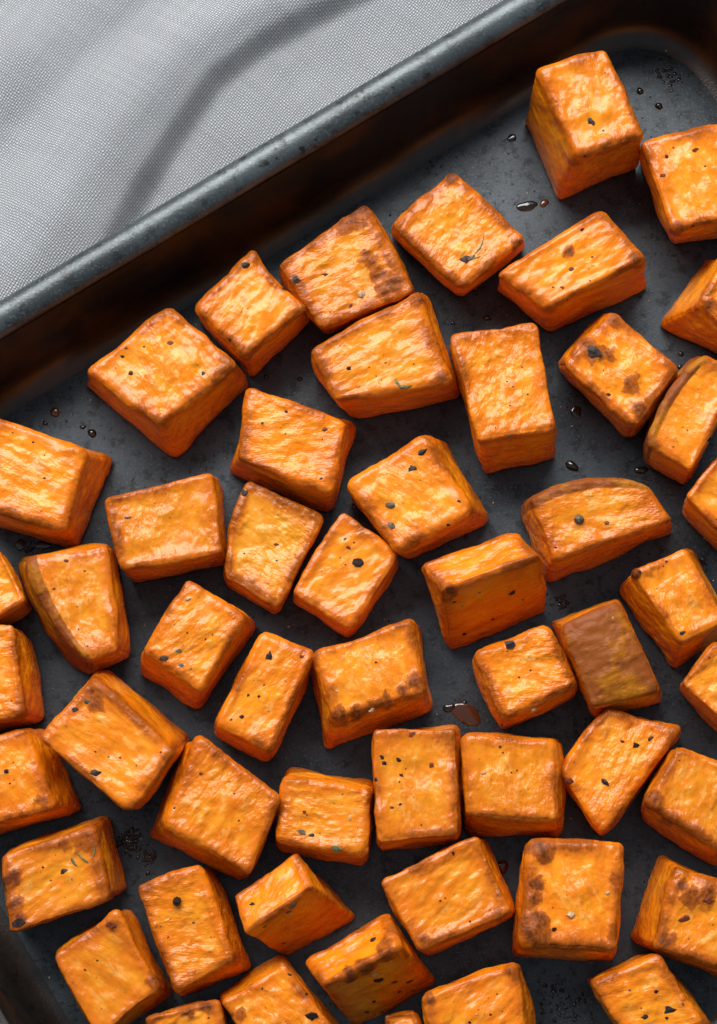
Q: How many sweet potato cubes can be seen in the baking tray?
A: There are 52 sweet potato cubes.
